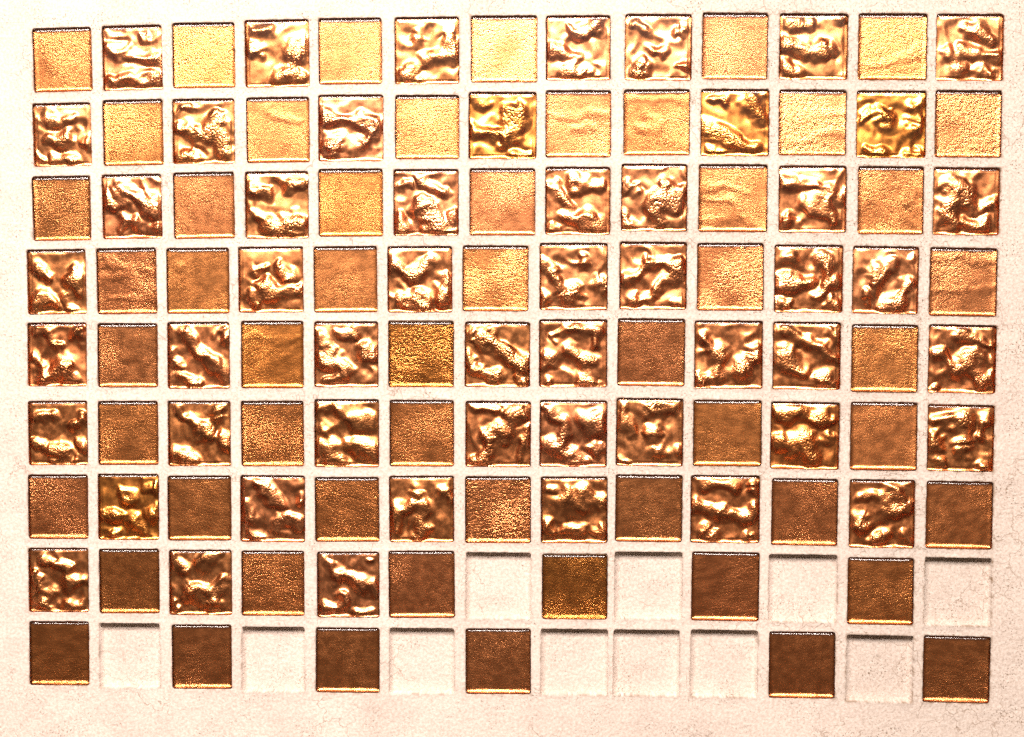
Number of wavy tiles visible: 52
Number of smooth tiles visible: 54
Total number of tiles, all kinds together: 106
